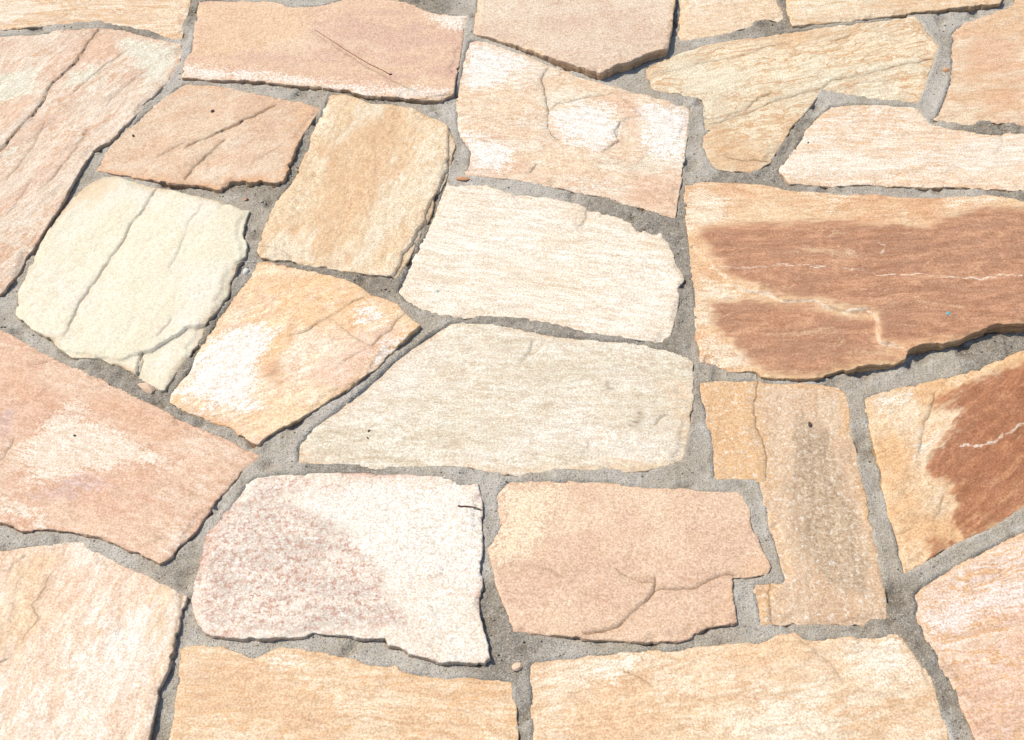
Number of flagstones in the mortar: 26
